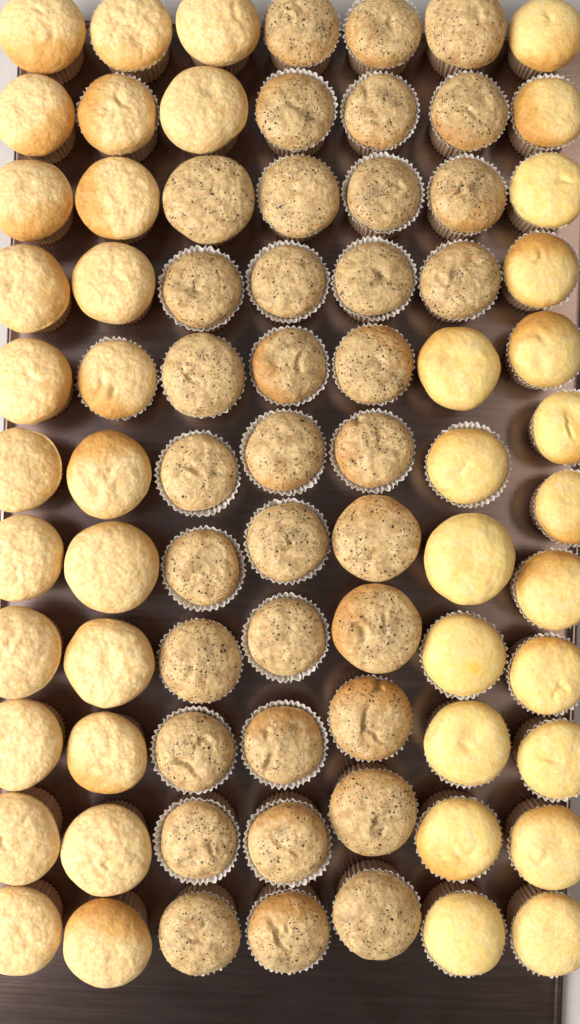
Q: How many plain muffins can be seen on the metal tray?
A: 43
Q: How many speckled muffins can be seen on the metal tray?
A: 35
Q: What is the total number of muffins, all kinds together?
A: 78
